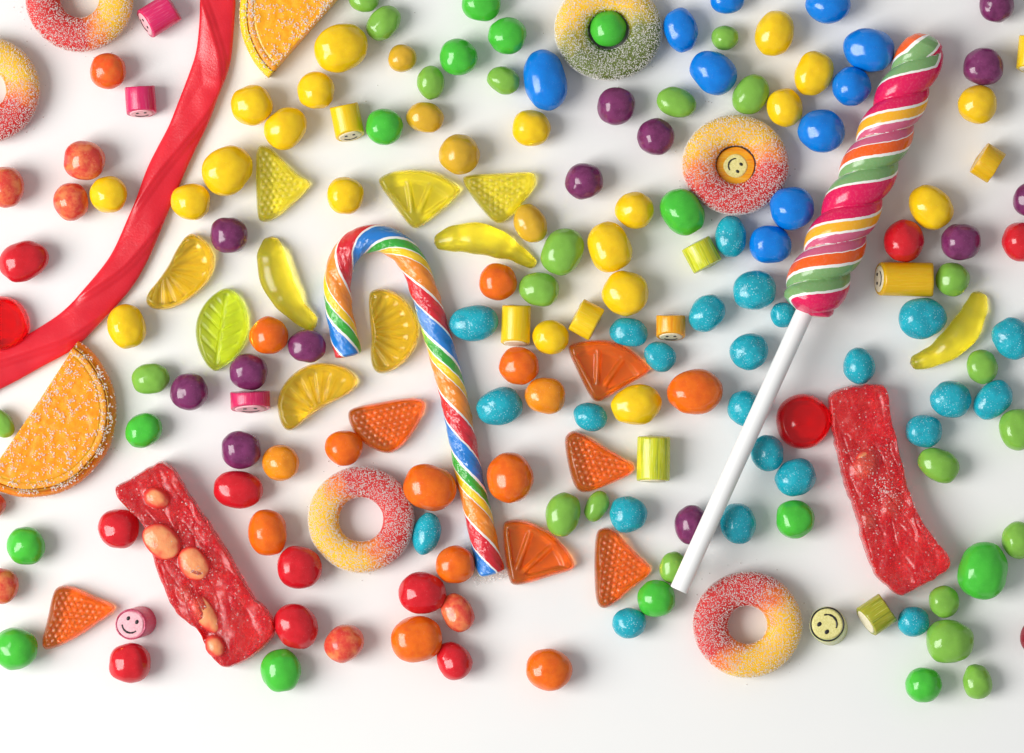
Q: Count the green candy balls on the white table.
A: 36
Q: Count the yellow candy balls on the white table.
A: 24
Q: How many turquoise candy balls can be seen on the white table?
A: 24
